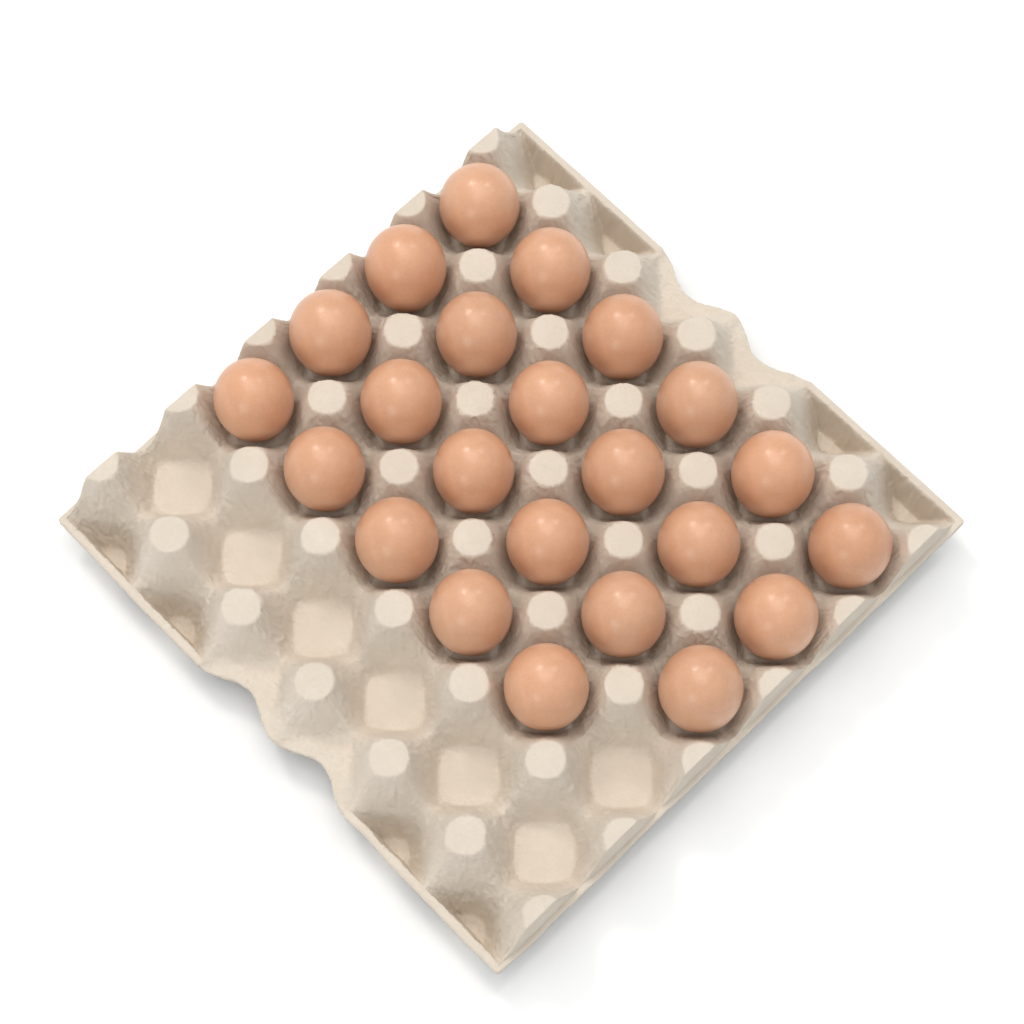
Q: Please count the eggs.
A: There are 23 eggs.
